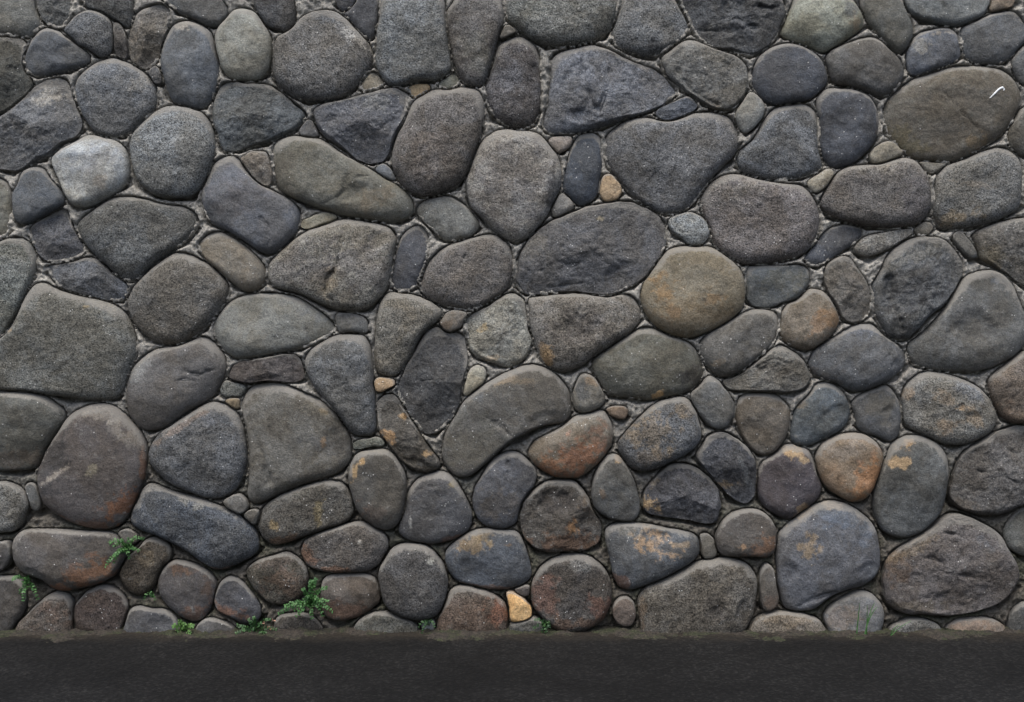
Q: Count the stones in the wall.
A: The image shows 184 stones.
